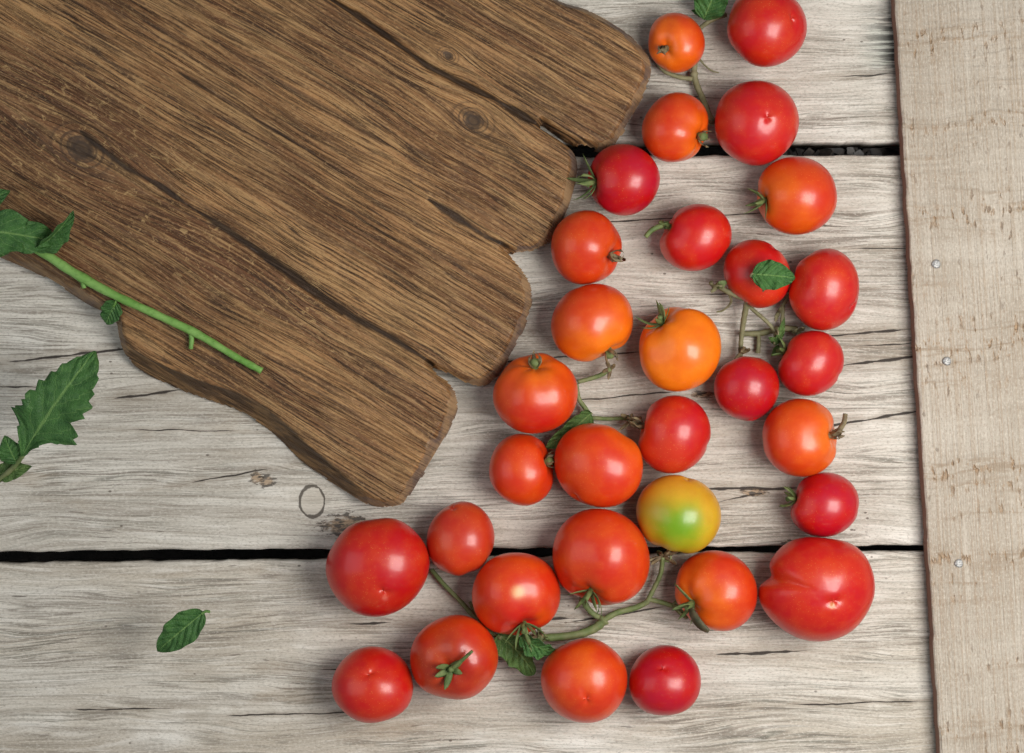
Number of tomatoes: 31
